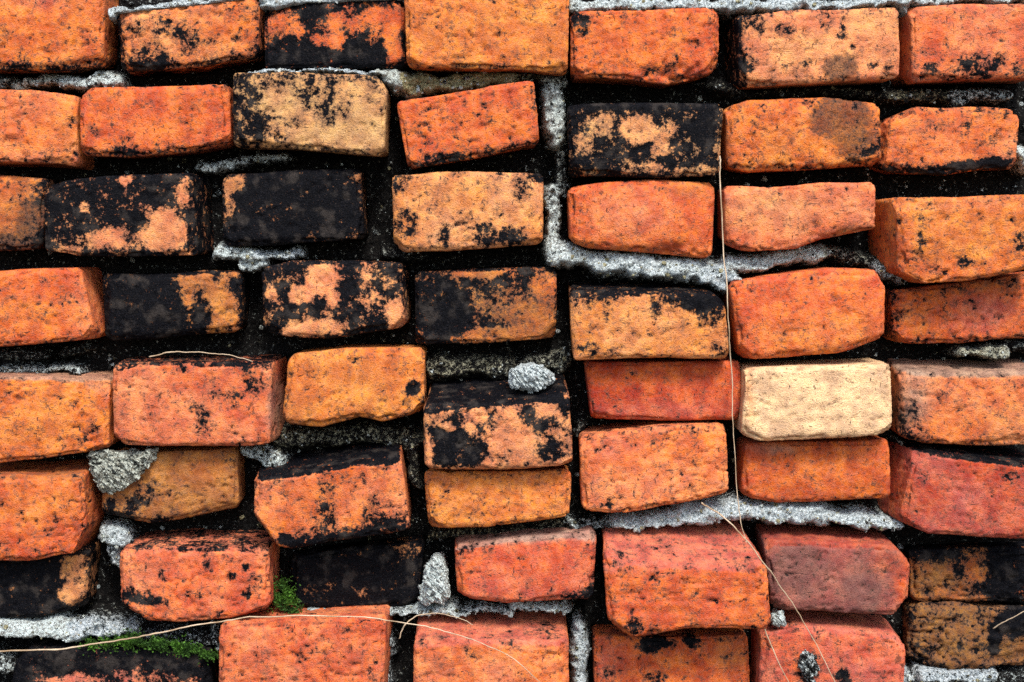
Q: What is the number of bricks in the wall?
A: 55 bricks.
